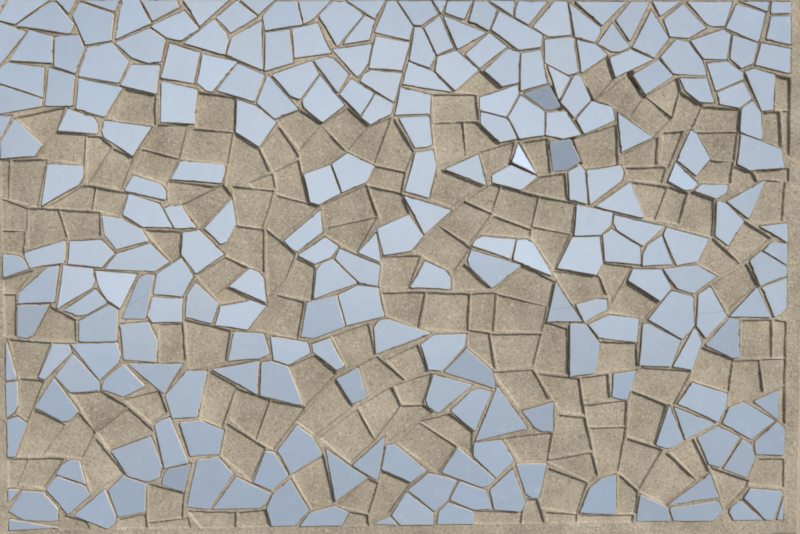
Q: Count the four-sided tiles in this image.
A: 35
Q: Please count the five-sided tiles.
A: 166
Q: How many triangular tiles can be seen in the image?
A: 38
